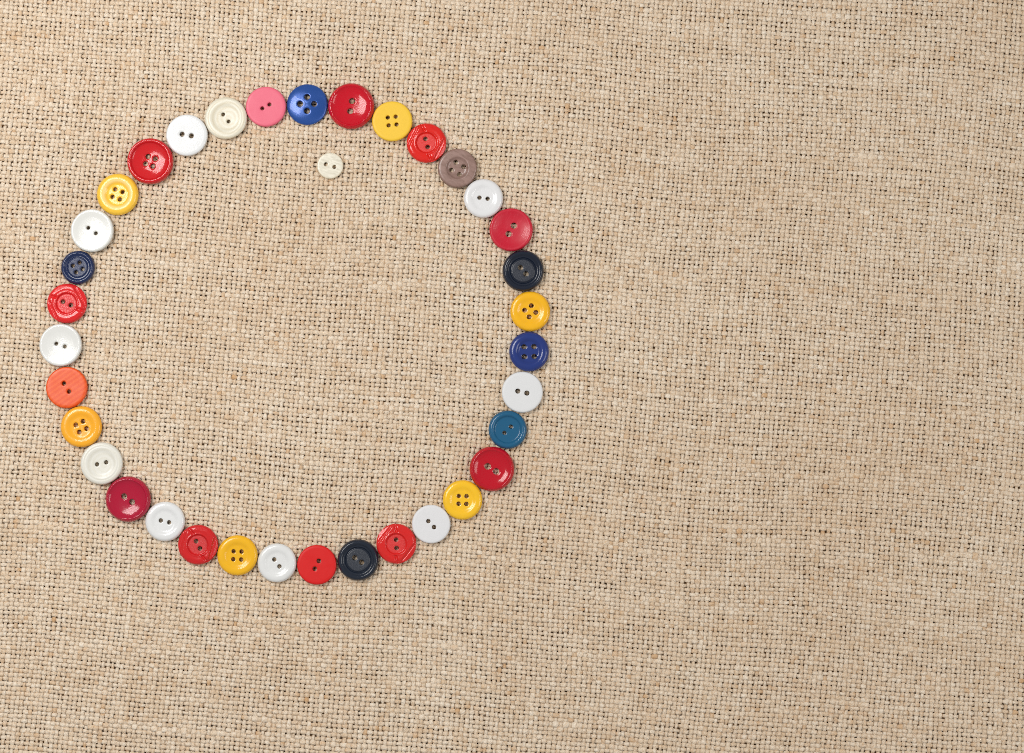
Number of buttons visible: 36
